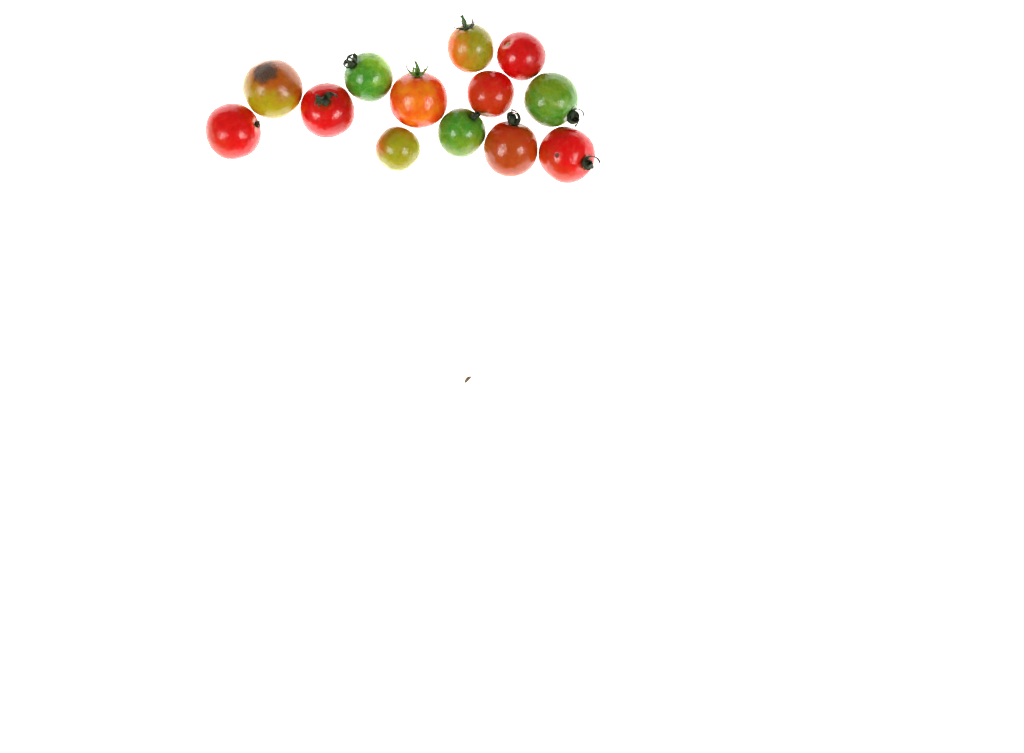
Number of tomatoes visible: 13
